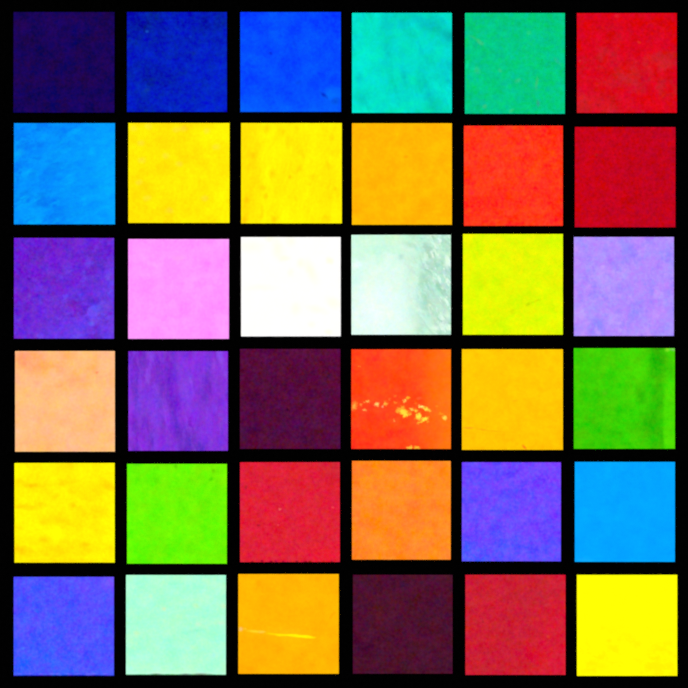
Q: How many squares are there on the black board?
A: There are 36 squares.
